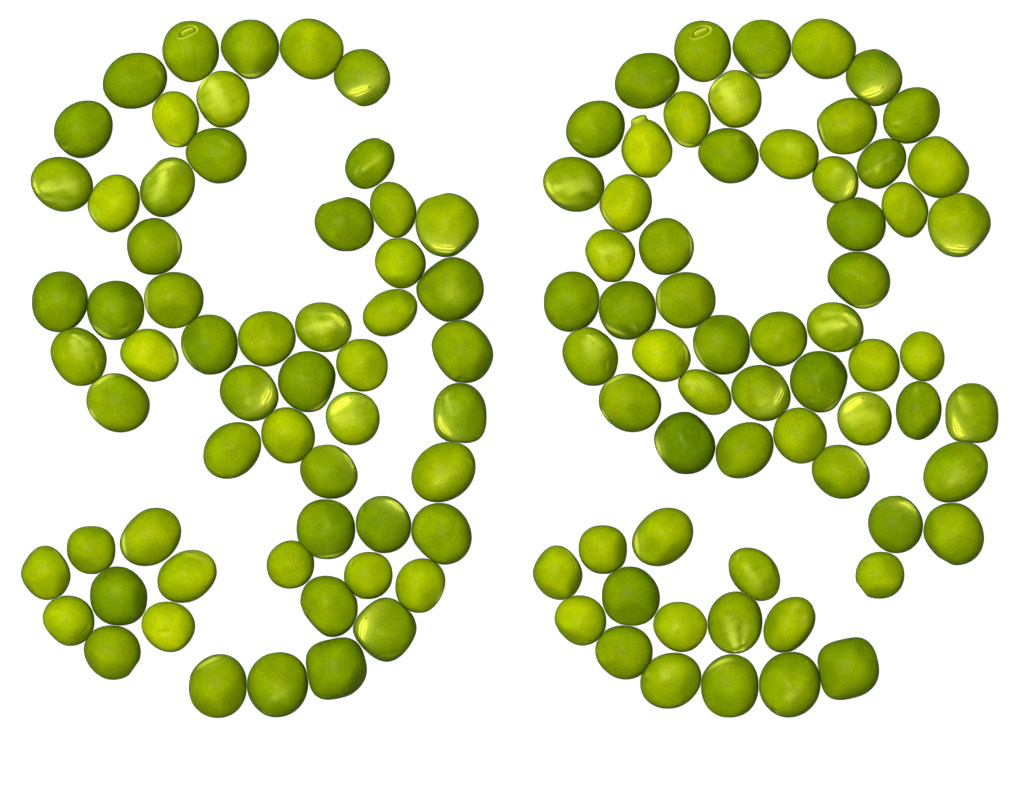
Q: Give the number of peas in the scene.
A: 121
